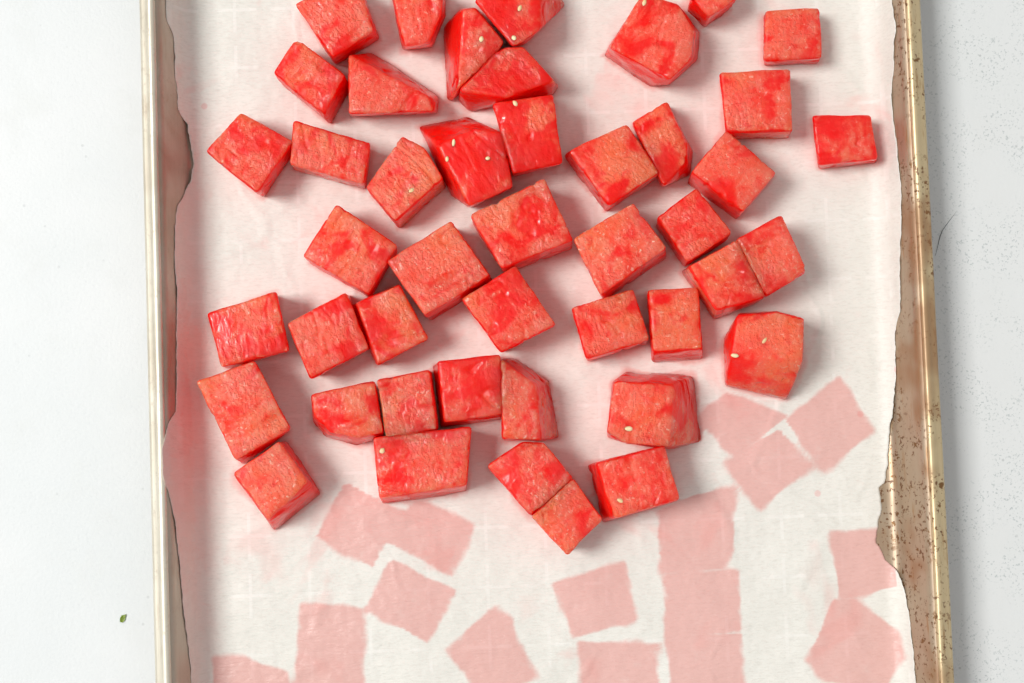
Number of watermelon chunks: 45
